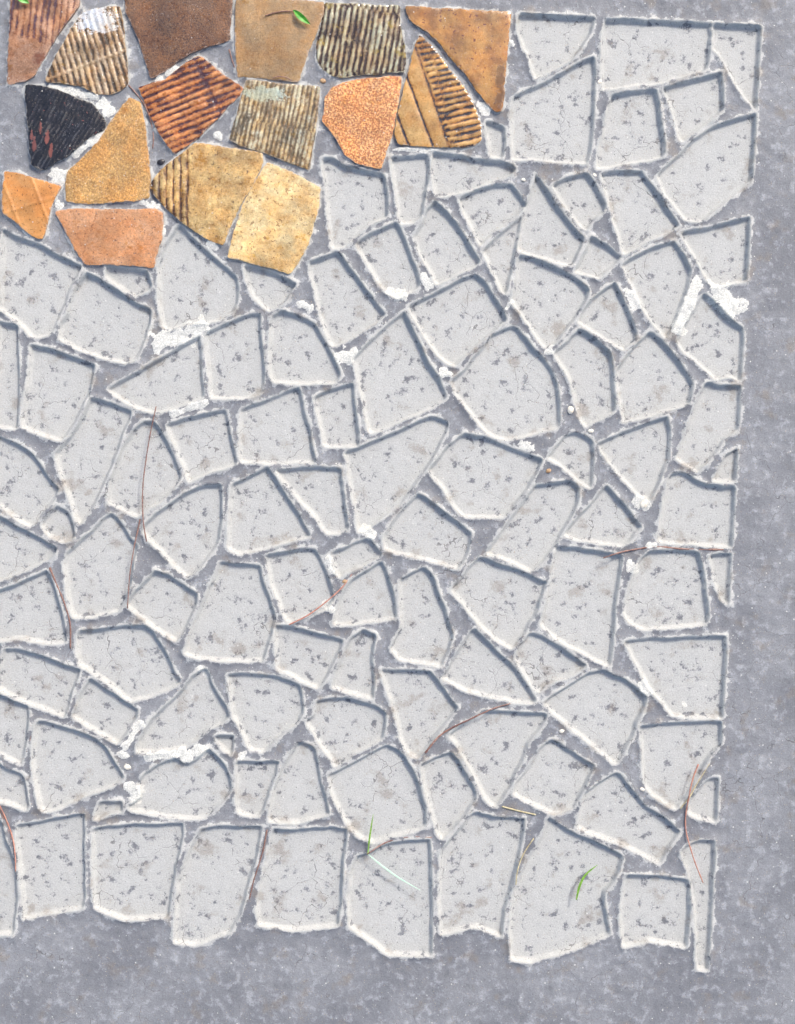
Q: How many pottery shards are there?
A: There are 16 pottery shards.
